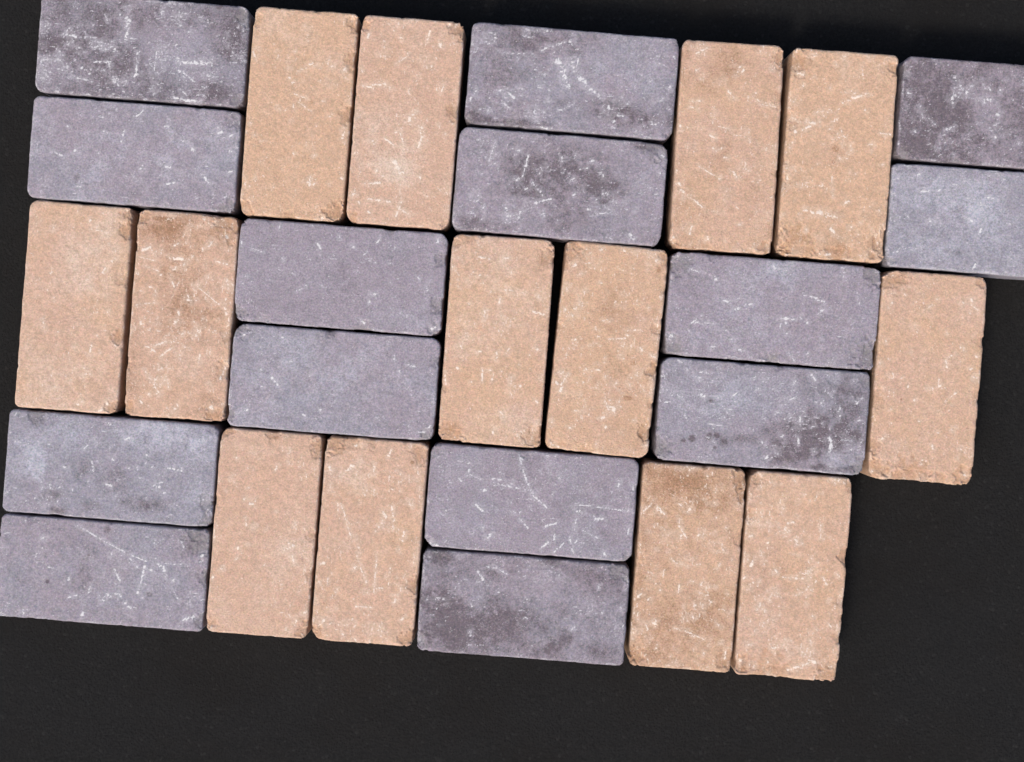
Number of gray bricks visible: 14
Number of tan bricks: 13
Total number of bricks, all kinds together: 27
